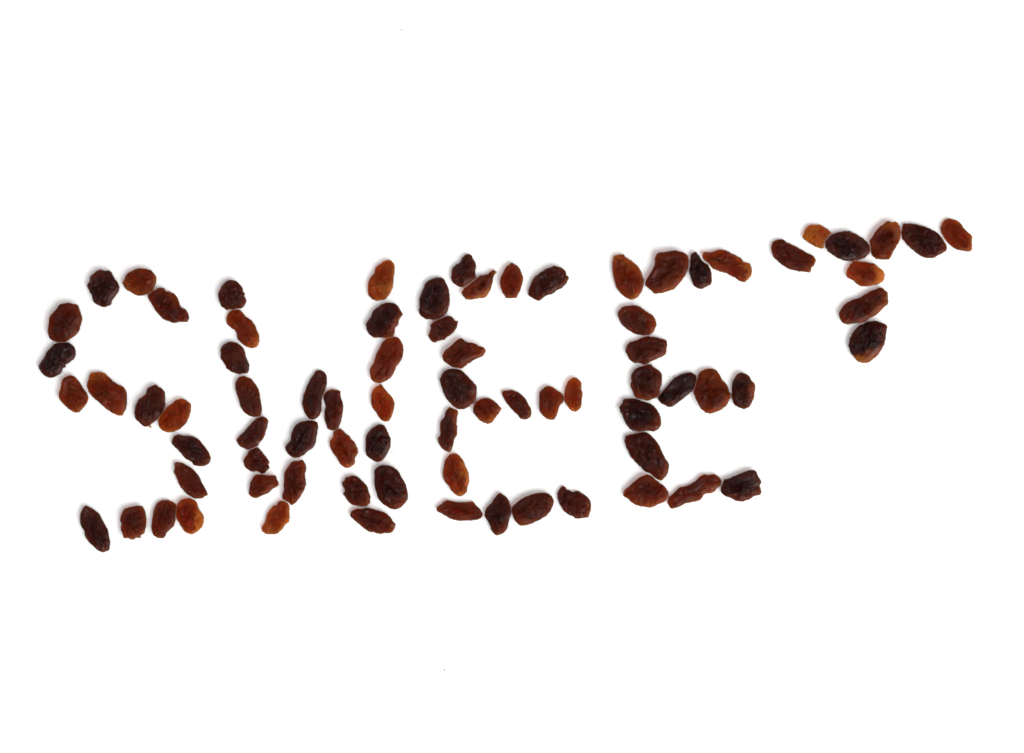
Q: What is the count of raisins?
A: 78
